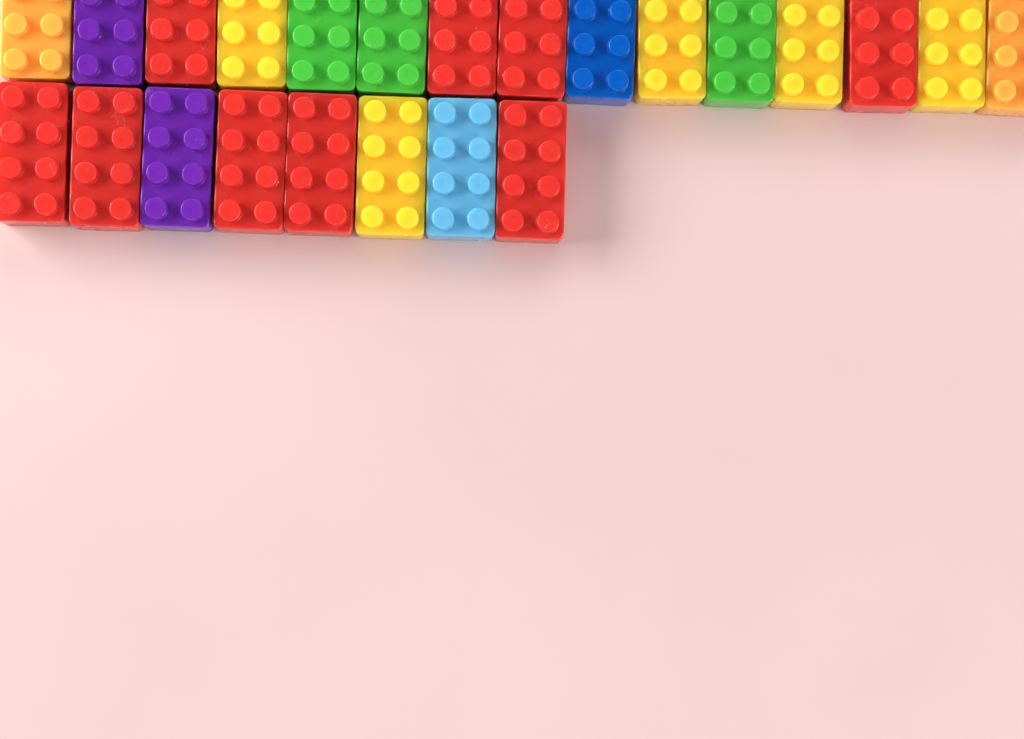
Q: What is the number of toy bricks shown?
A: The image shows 23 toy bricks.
